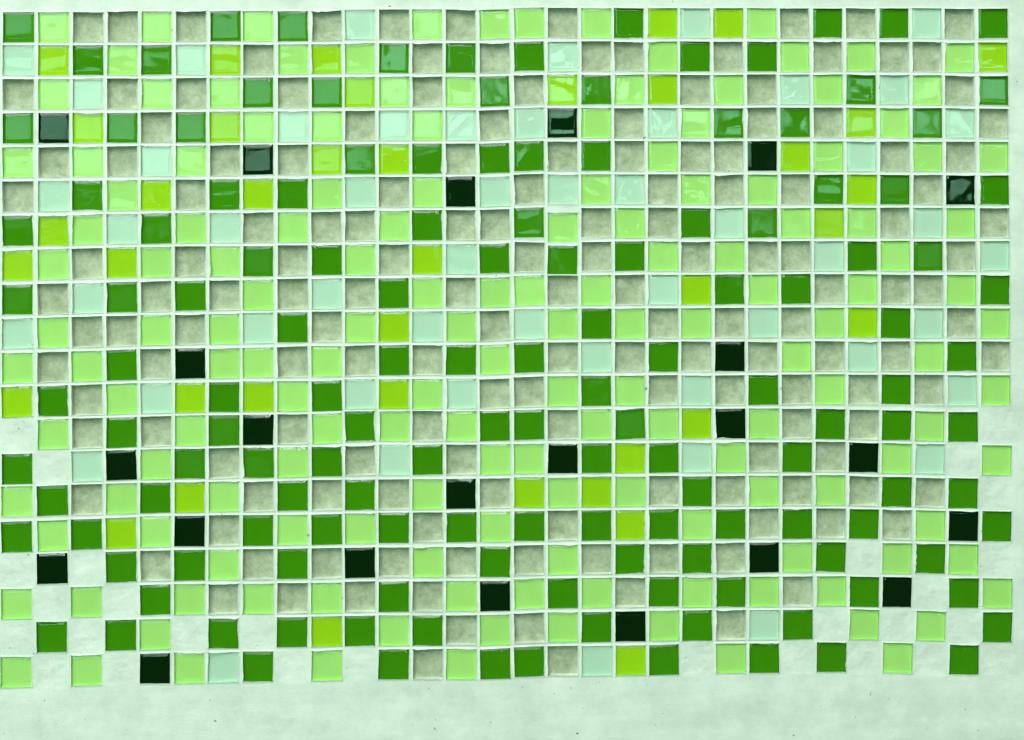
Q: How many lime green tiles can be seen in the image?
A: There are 39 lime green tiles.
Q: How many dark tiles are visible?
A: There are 165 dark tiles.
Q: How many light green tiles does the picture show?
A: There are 155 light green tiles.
